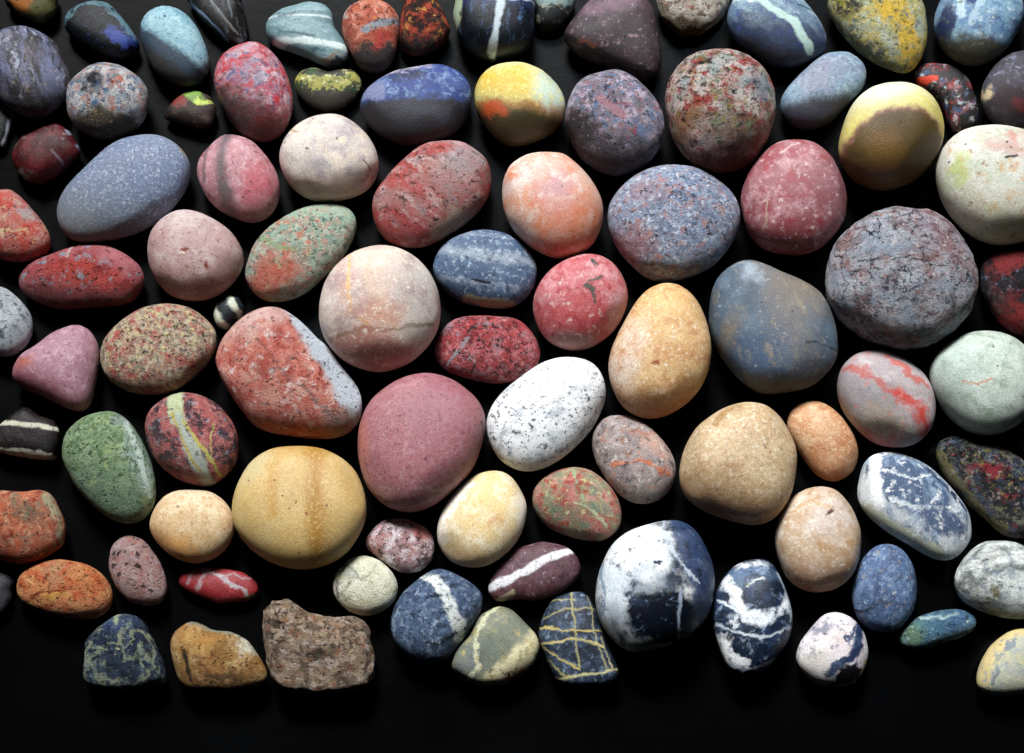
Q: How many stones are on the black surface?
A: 93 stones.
